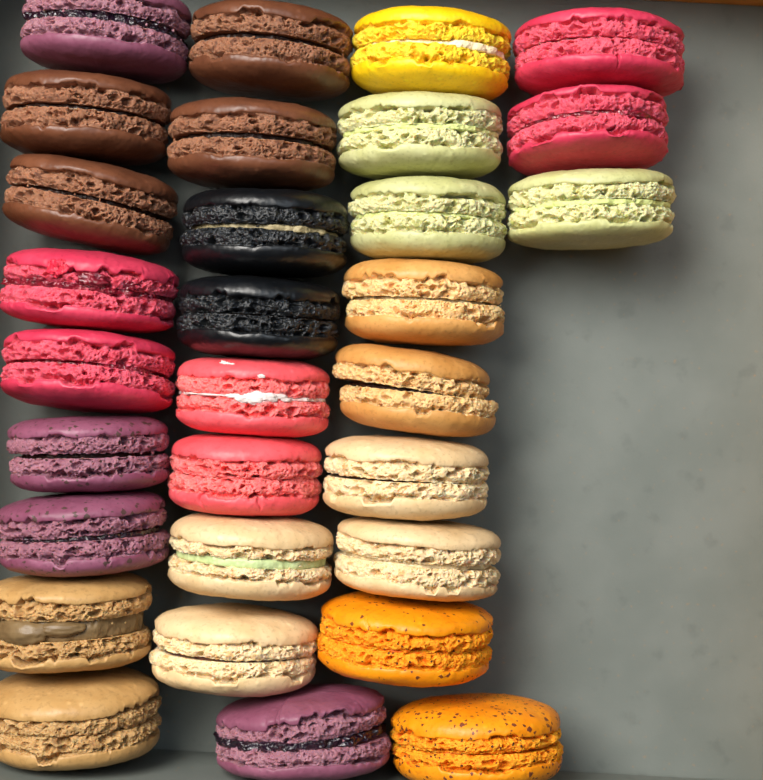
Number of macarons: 30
